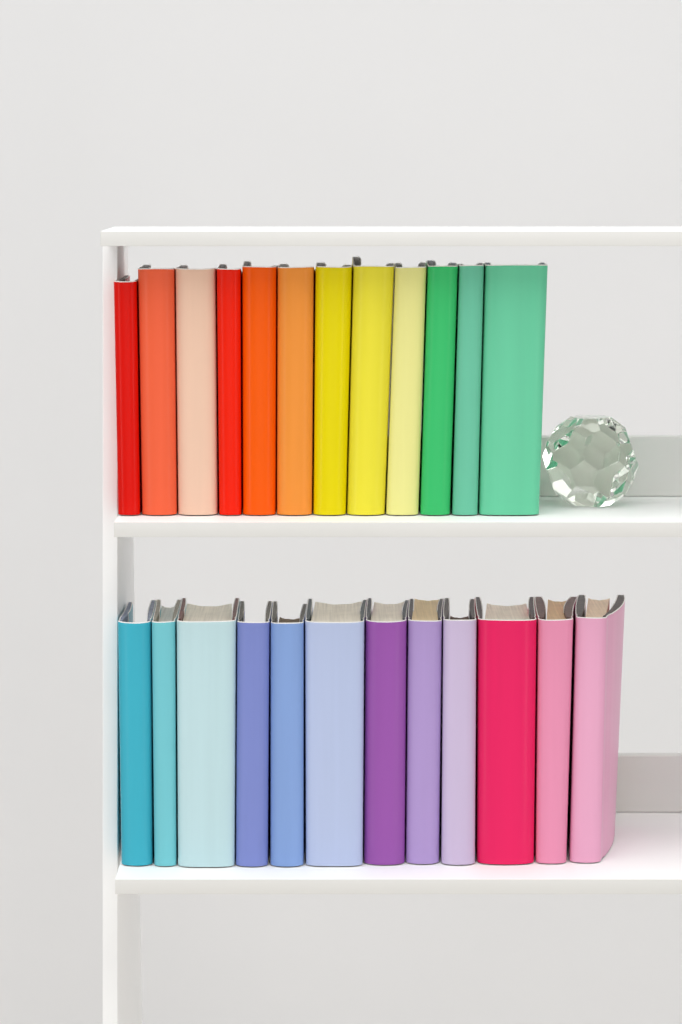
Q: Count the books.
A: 24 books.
